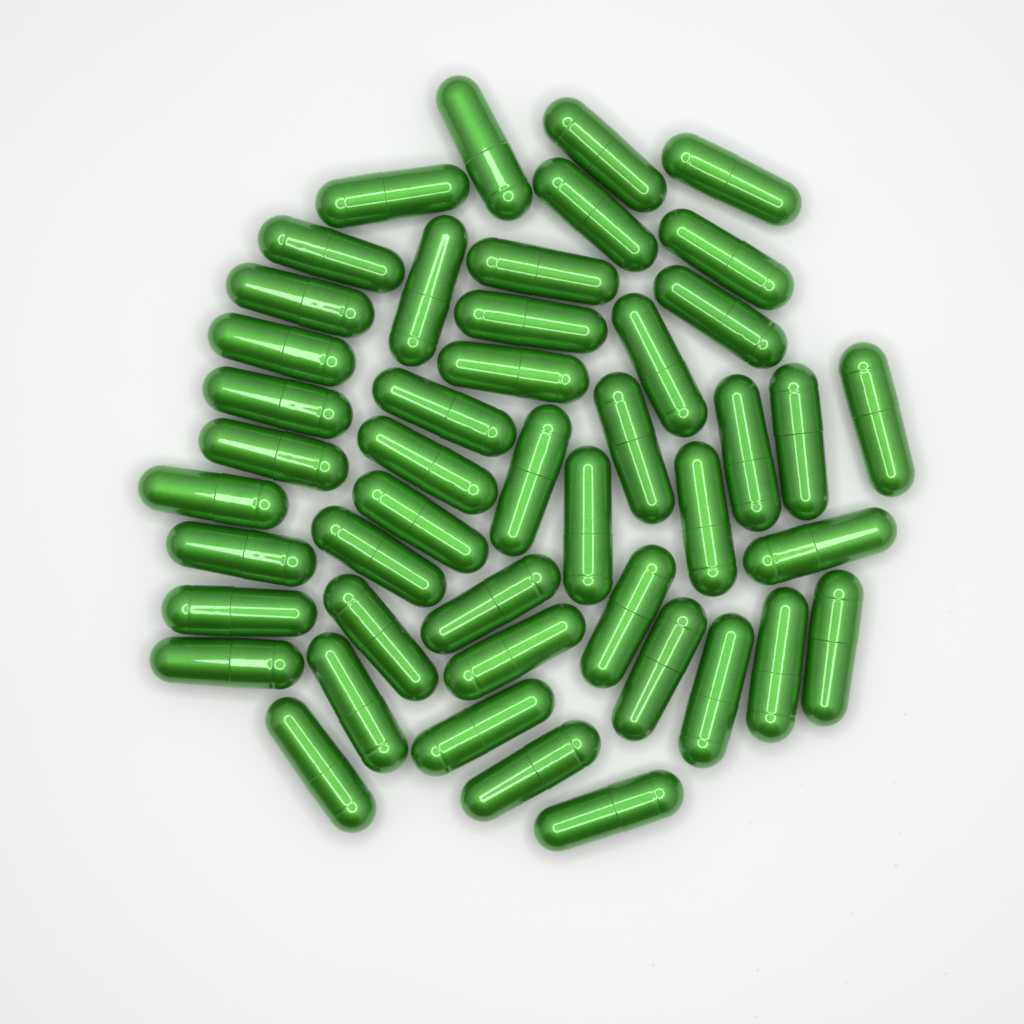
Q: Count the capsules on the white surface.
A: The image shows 46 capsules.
